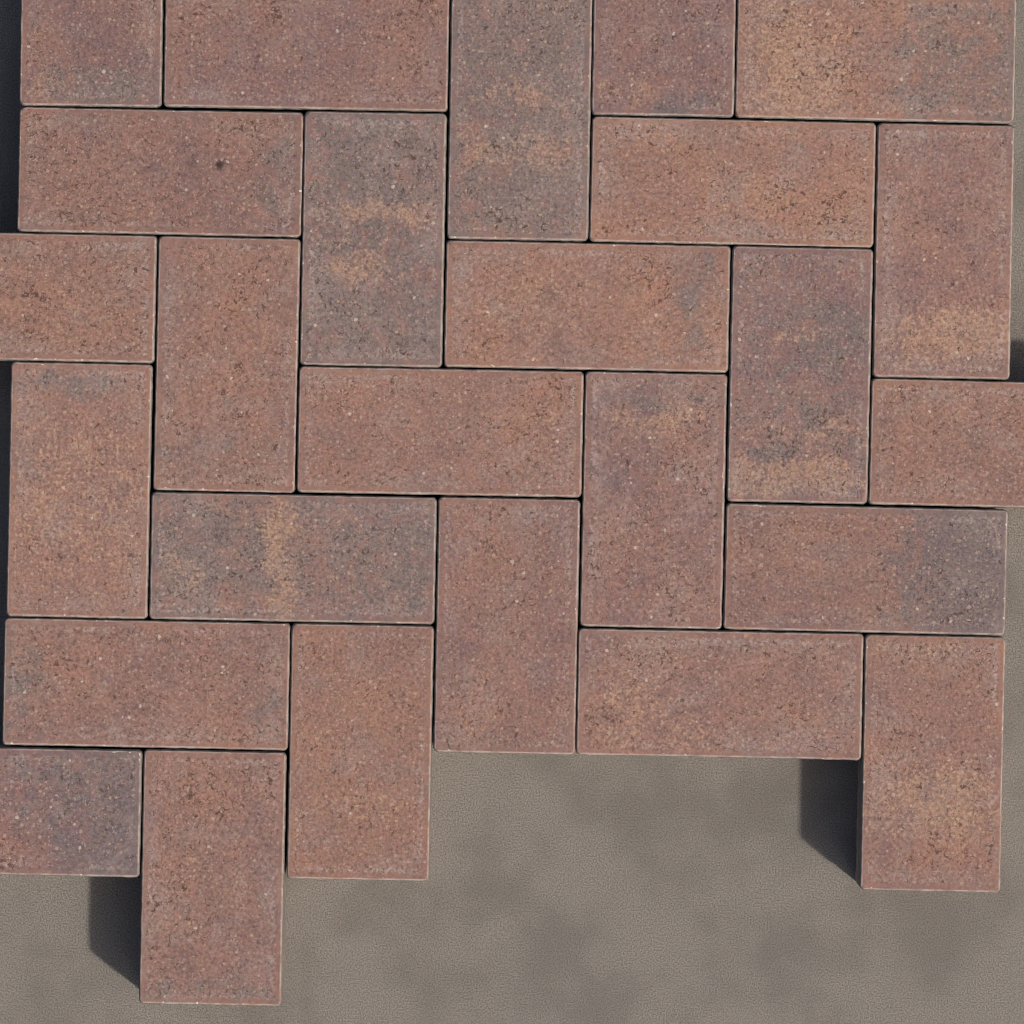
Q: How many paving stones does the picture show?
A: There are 26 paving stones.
